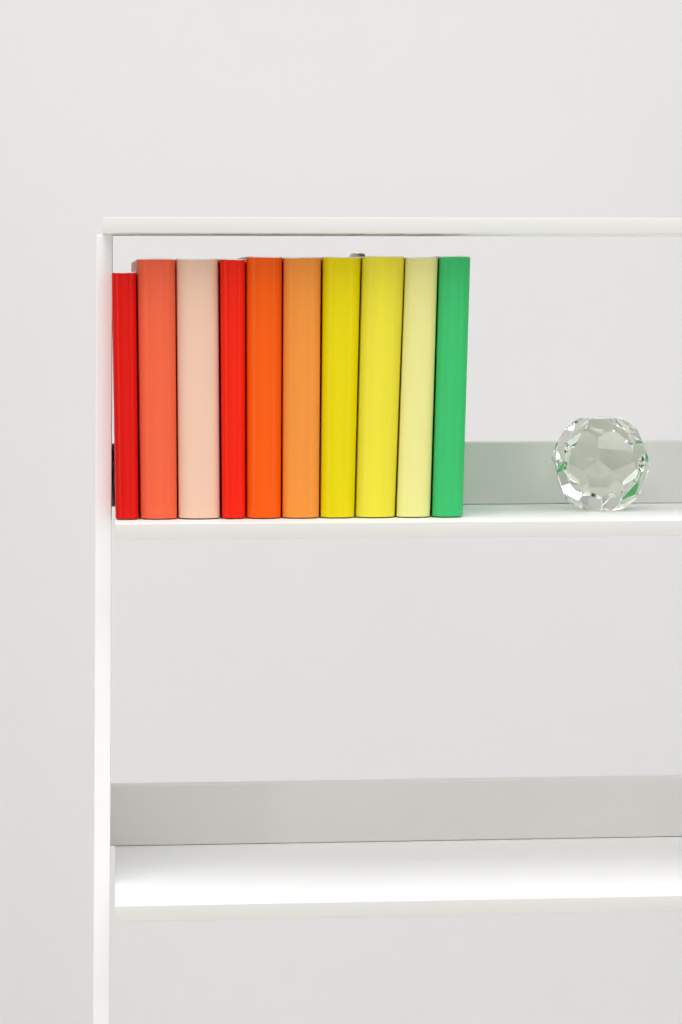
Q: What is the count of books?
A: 10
